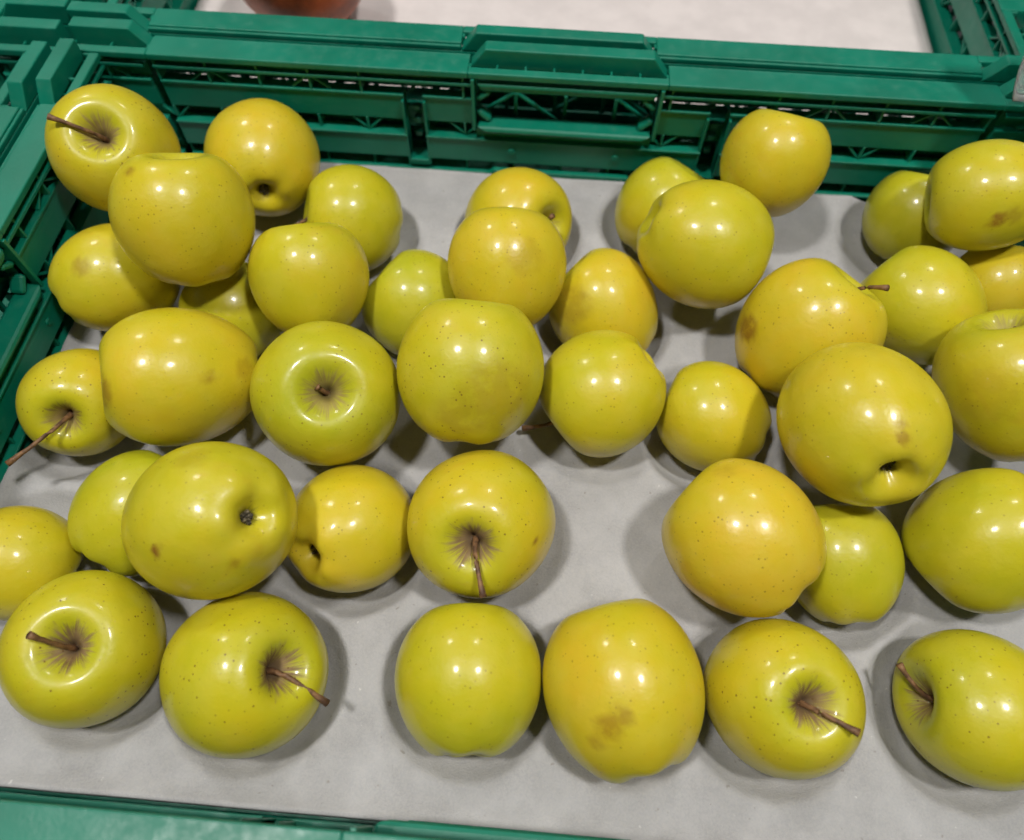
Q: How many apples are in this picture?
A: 41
